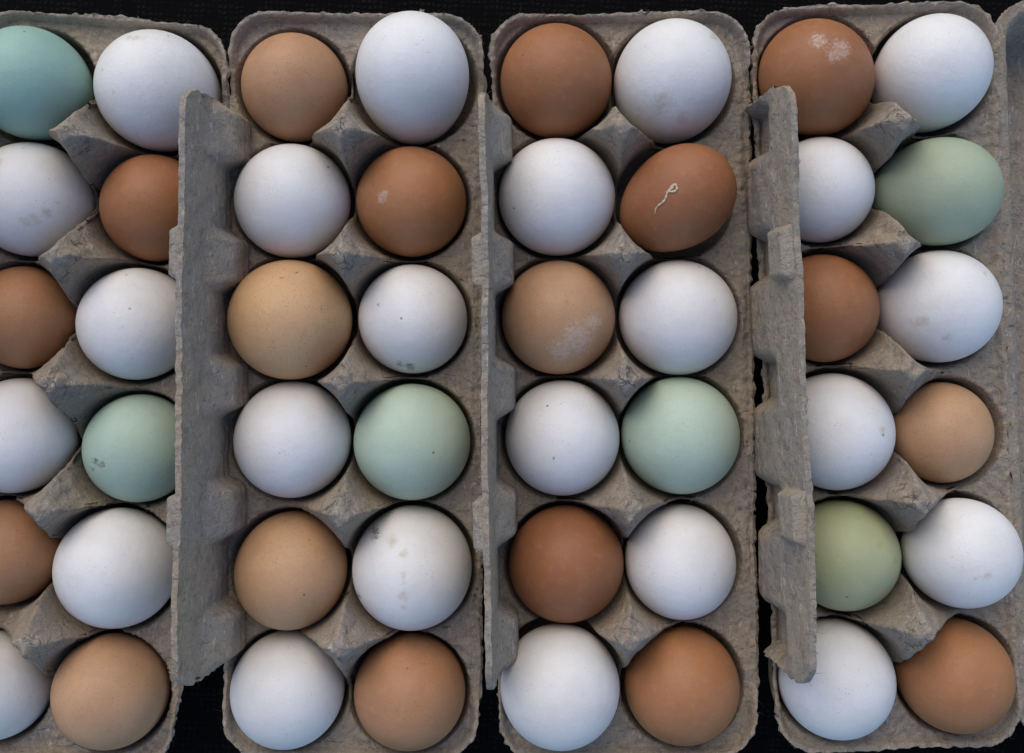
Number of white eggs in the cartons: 24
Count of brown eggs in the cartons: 18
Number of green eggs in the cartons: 6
